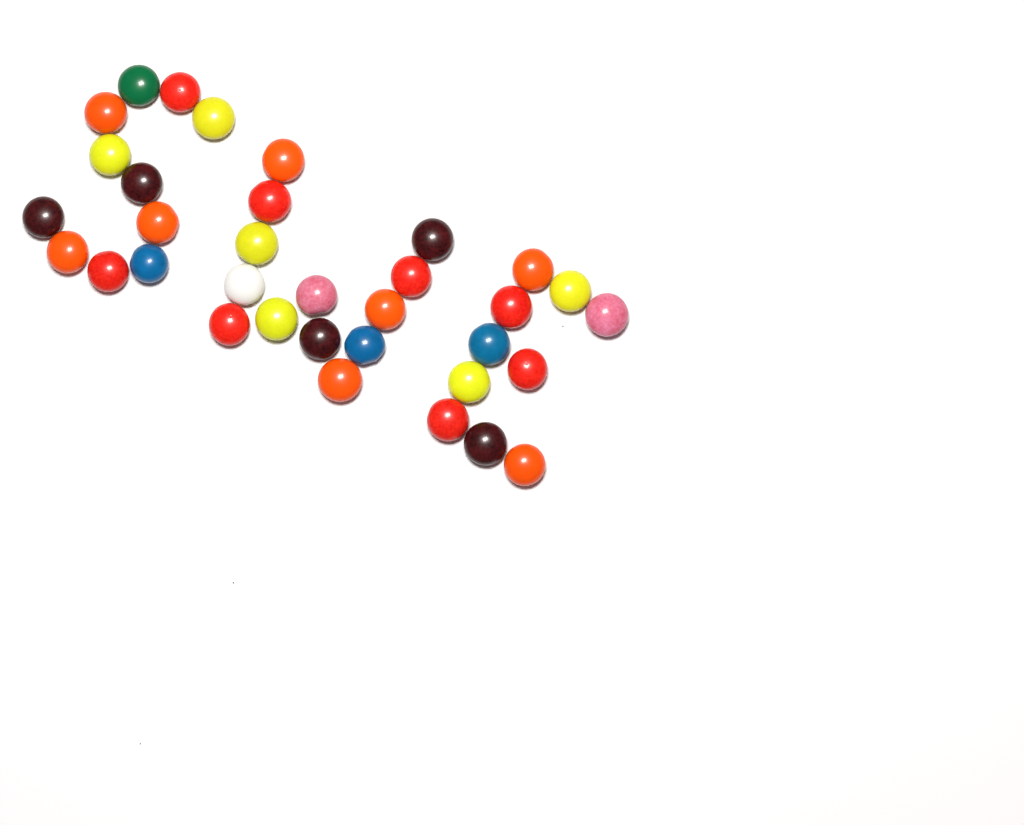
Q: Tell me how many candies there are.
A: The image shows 34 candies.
